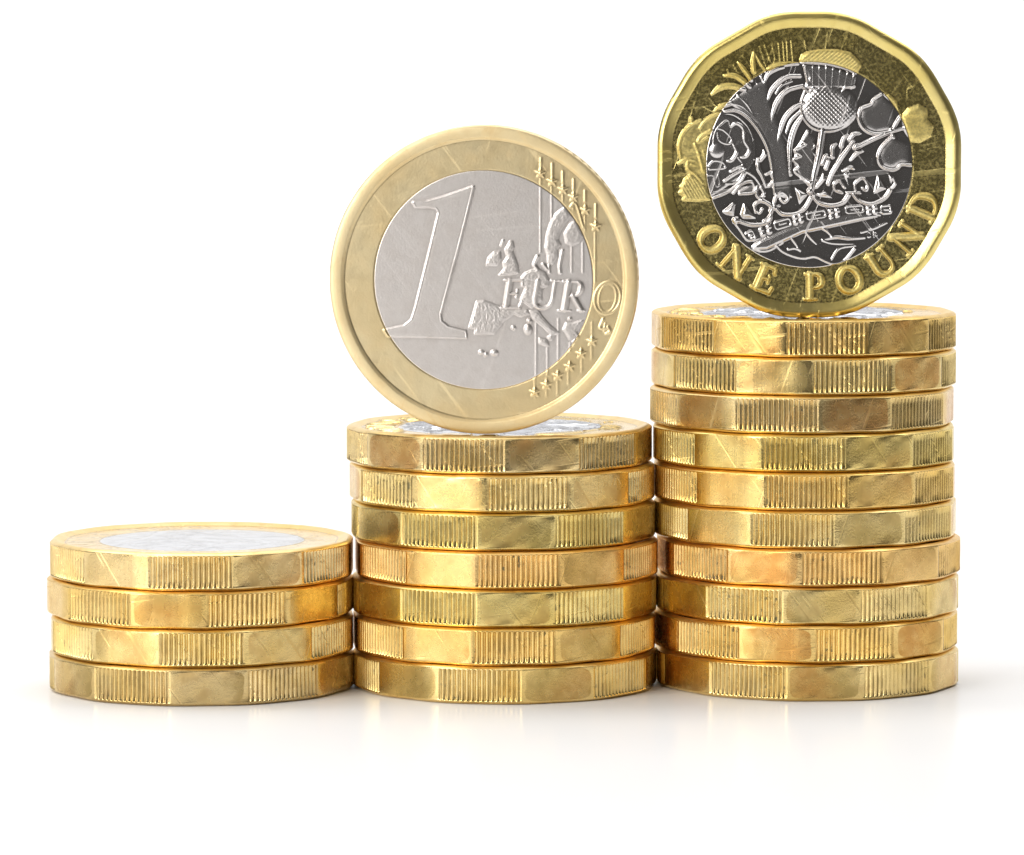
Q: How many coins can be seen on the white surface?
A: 23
